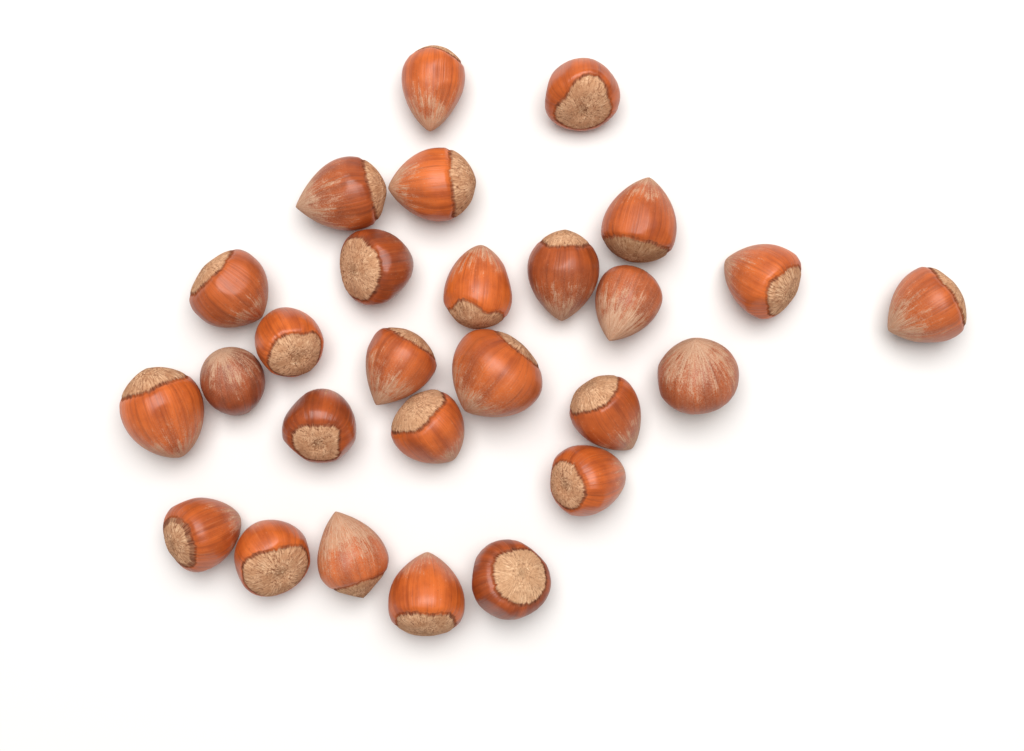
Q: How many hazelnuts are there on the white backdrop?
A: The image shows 27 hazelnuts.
